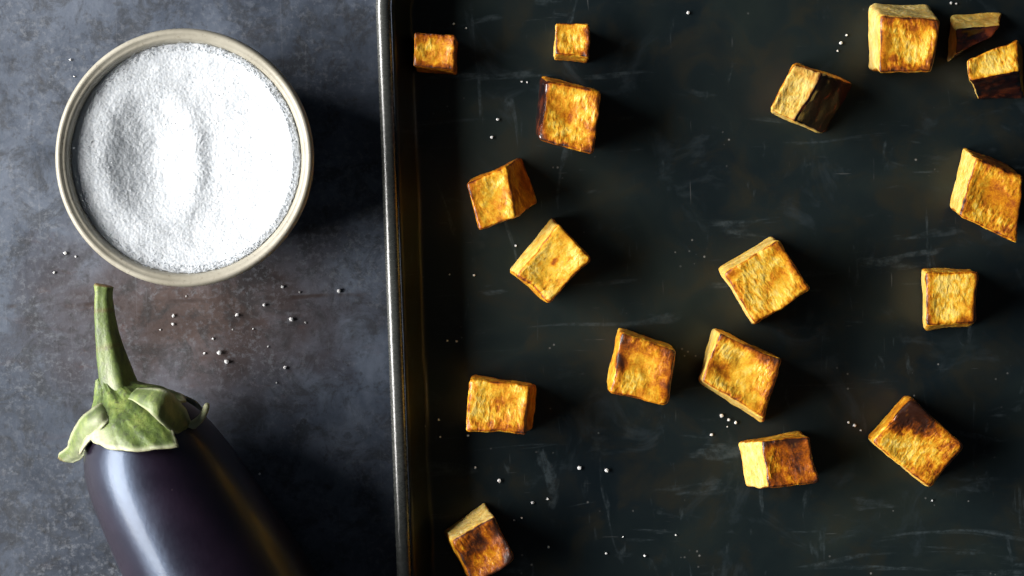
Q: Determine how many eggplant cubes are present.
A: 18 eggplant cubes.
